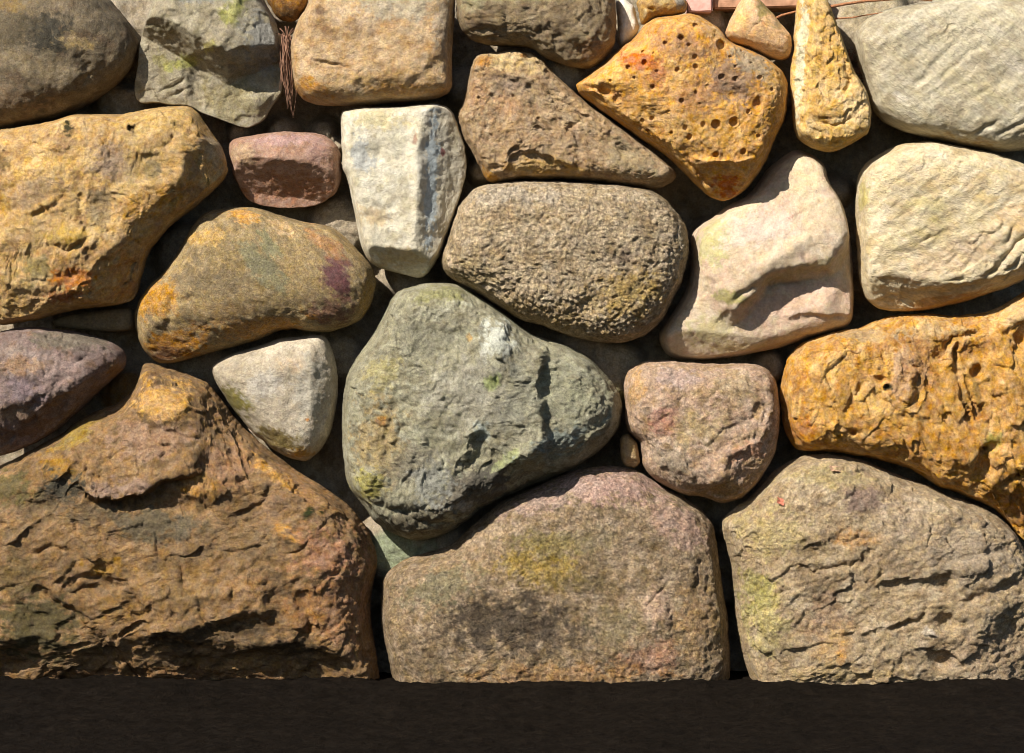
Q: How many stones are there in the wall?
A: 29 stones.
